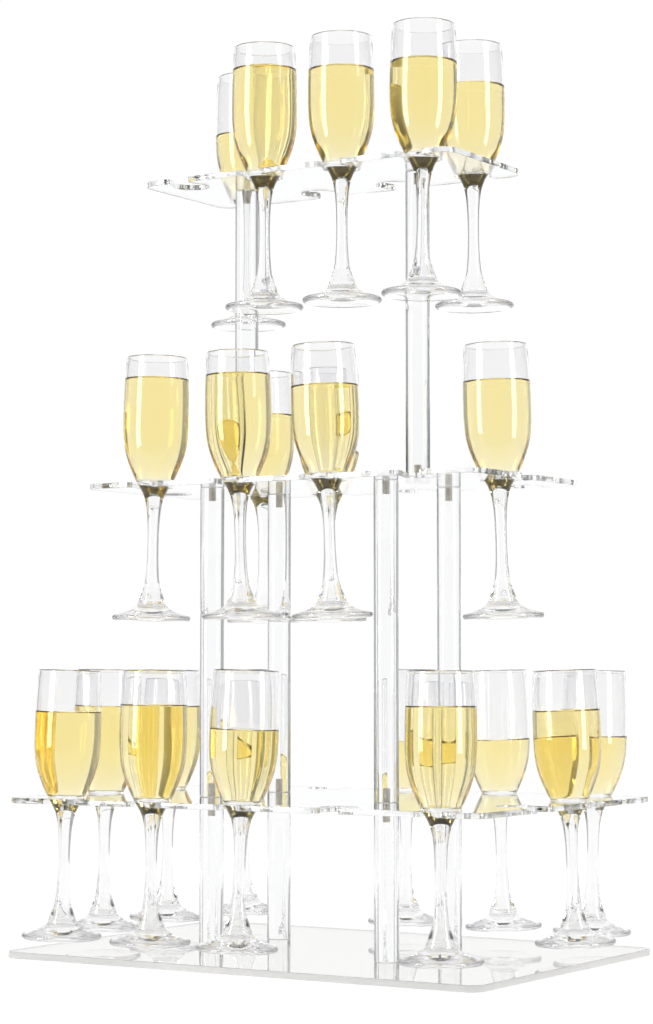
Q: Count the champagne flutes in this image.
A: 22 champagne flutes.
